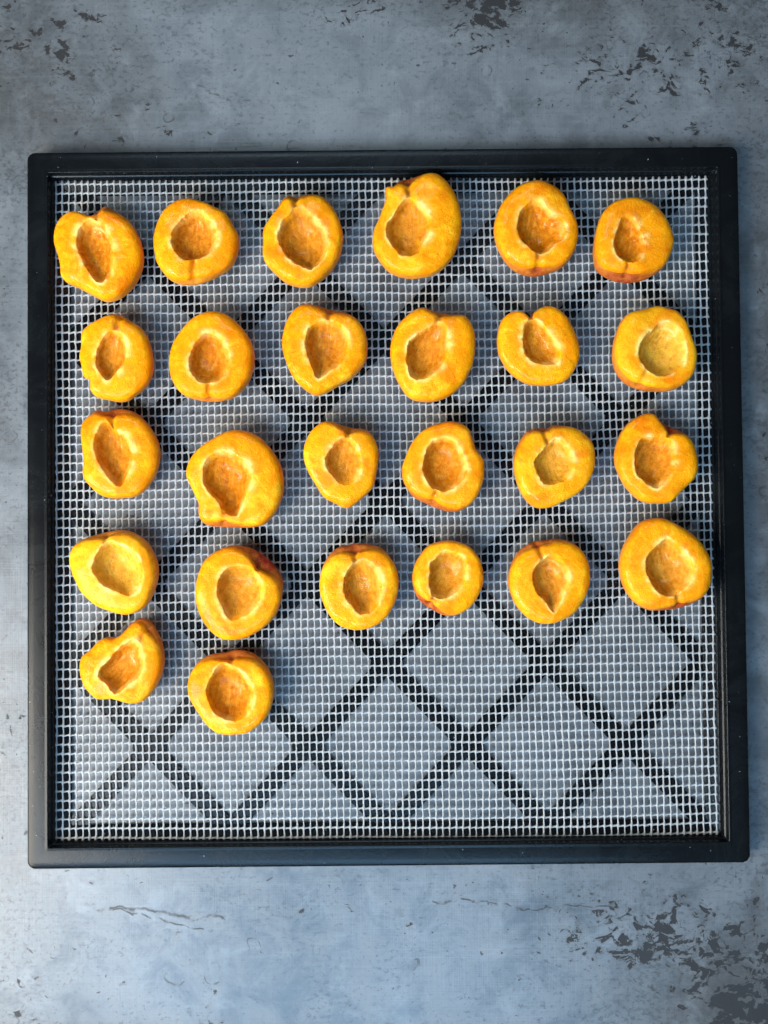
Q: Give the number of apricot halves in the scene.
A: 26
